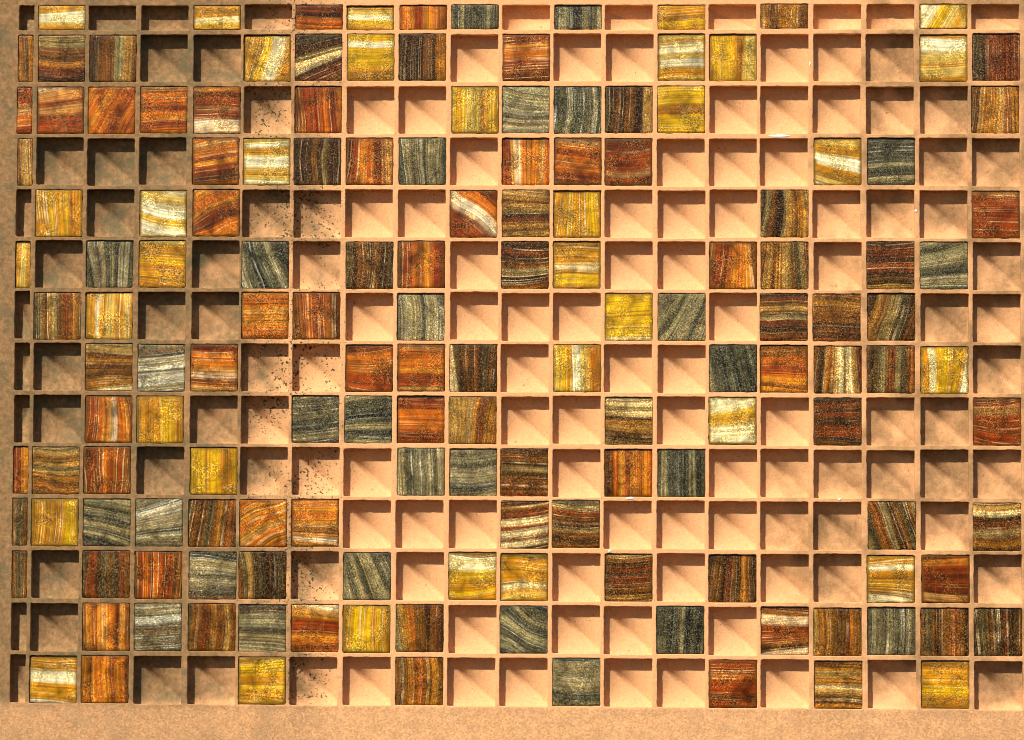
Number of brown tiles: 48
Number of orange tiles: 40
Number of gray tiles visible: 28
